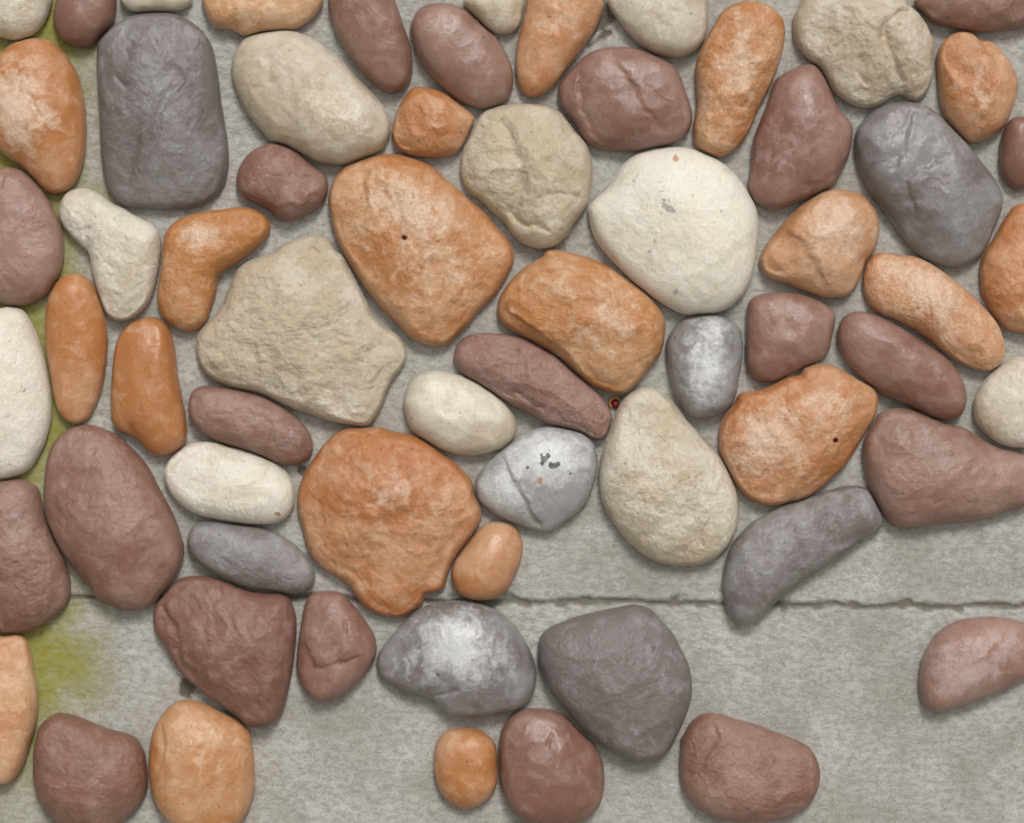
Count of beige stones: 15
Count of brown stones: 22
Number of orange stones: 20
